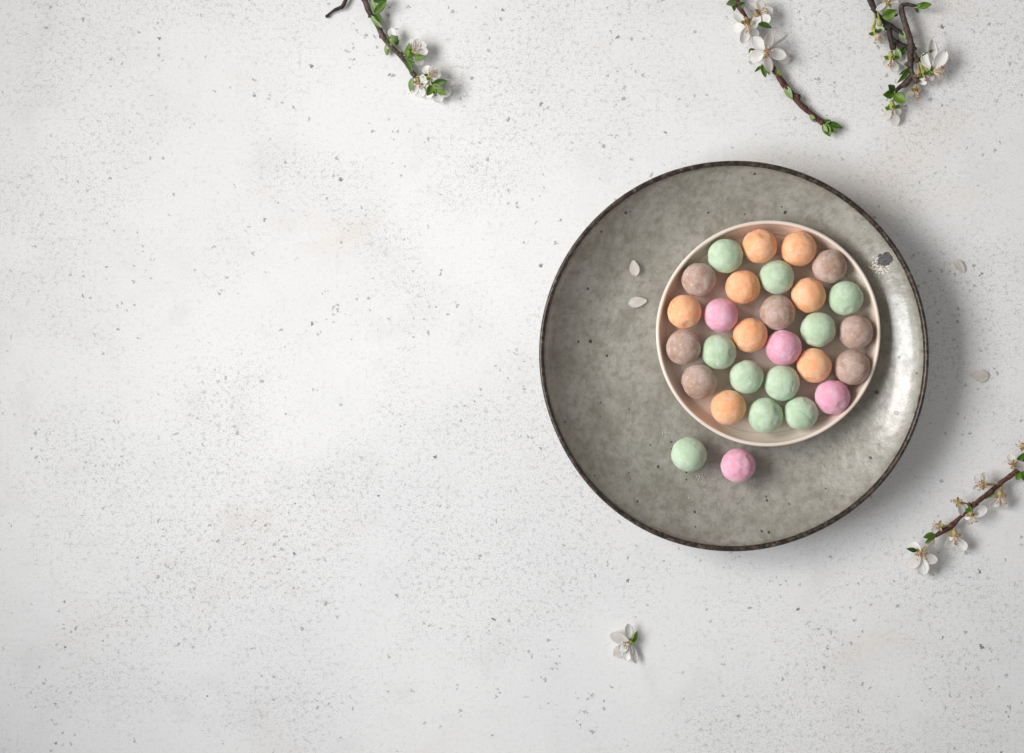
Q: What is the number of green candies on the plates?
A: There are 10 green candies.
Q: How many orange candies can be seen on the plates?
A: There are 8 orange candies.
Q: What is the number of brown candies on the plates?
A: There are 7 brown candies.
